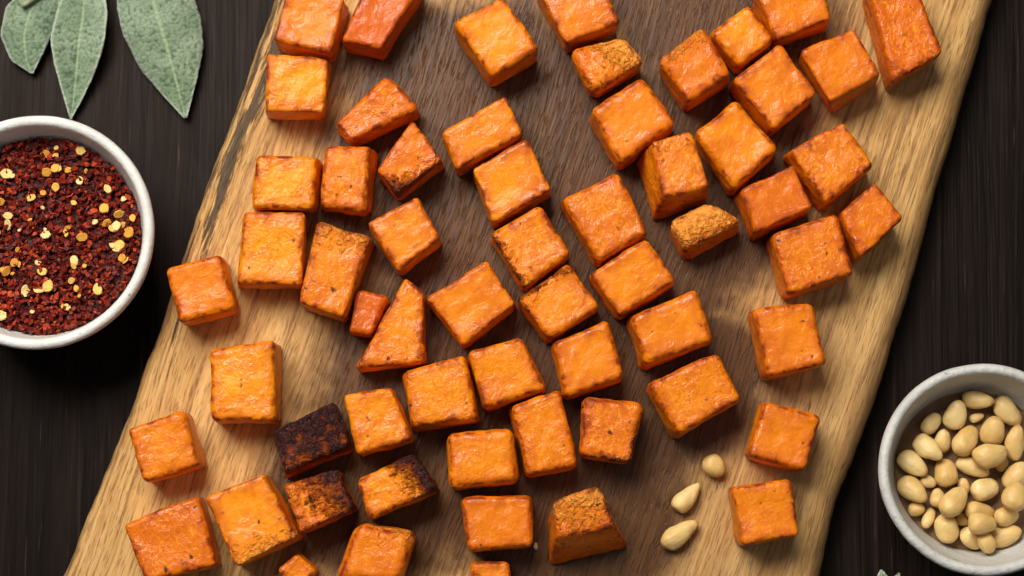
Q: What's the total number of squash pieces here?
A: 61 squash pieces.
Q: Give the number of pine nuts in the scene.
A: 36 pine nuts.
